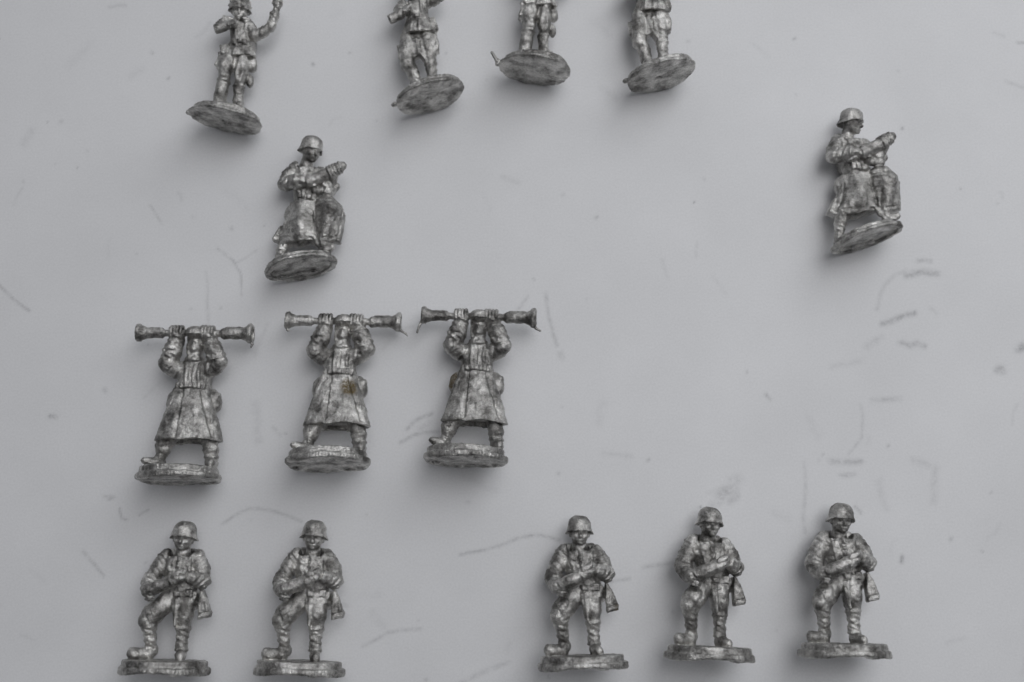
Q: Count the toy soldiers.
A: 14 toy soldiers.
